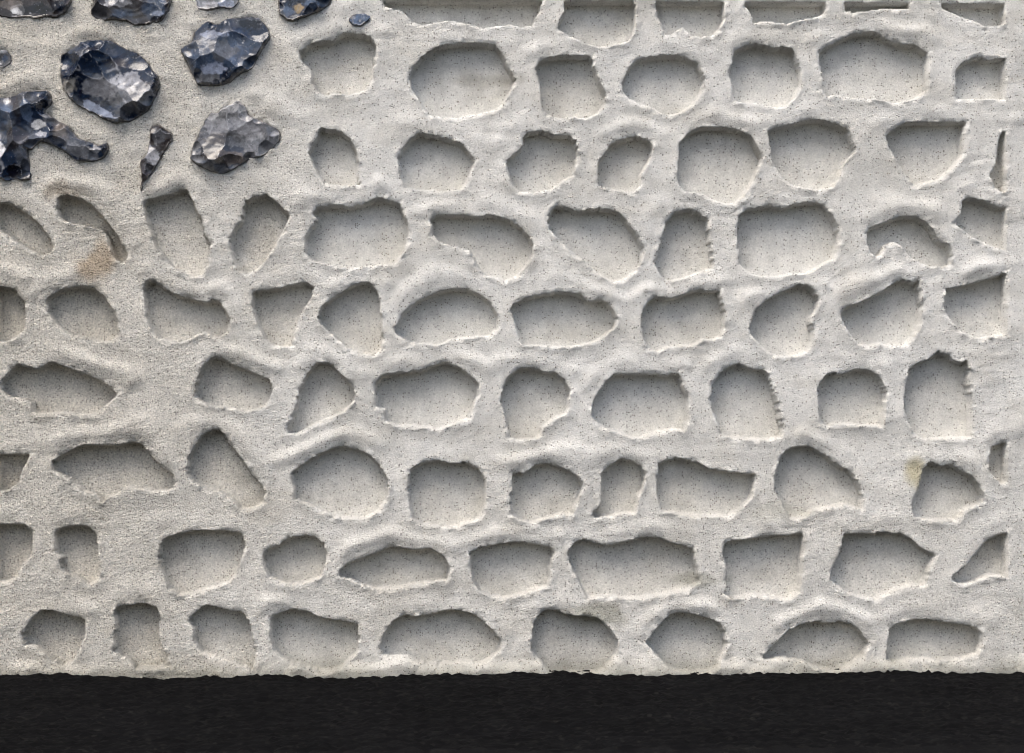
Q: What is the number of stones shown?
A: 11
